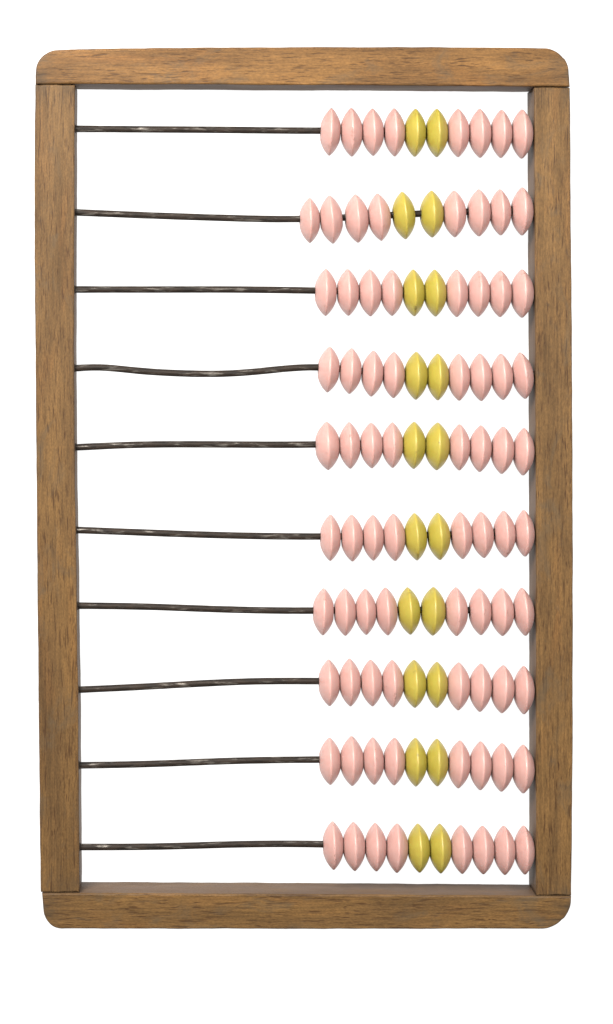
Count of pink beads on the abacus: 80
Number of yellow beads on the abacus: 20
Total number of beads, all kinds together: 100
